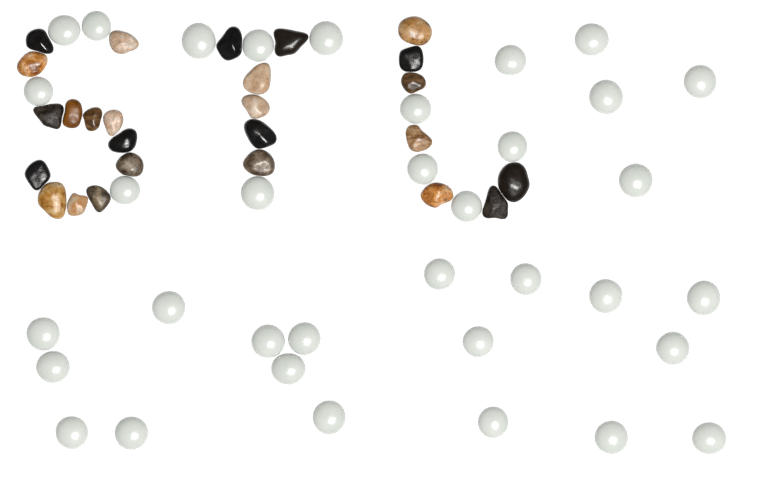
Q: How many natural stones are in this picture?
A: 26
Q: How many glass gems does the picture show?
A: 35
